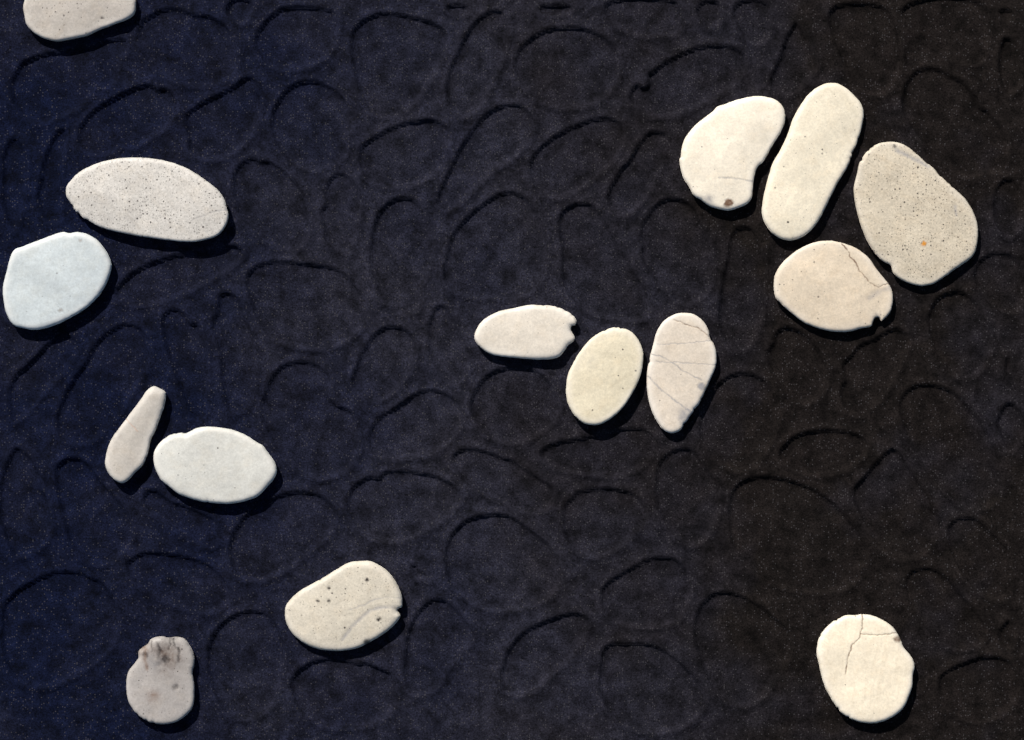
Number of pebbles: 15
